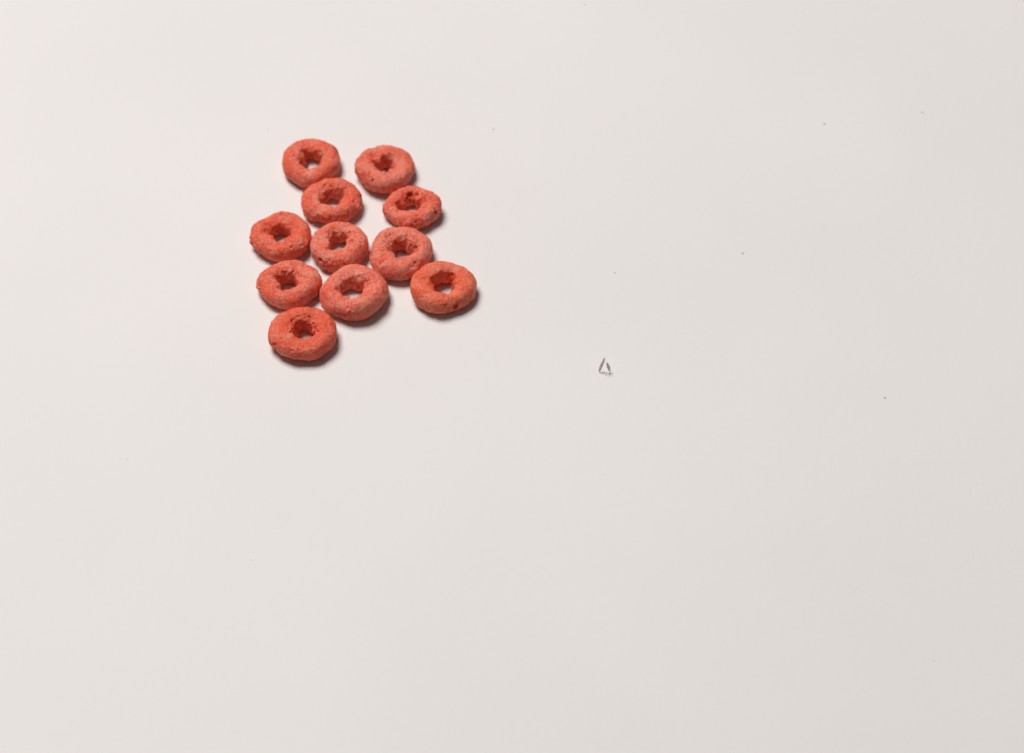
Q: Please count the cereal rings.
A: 11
